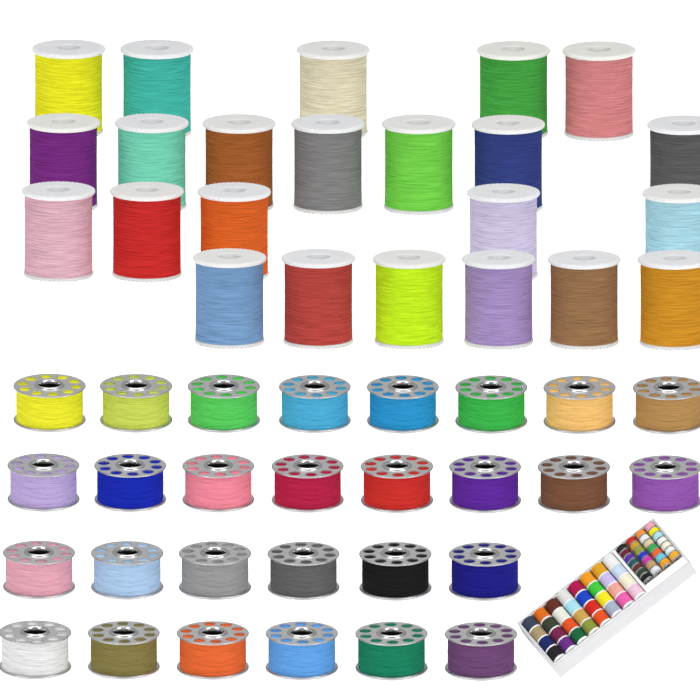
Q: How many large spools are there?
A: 23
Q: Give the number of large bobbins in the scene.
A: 28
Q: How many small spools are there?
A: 32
